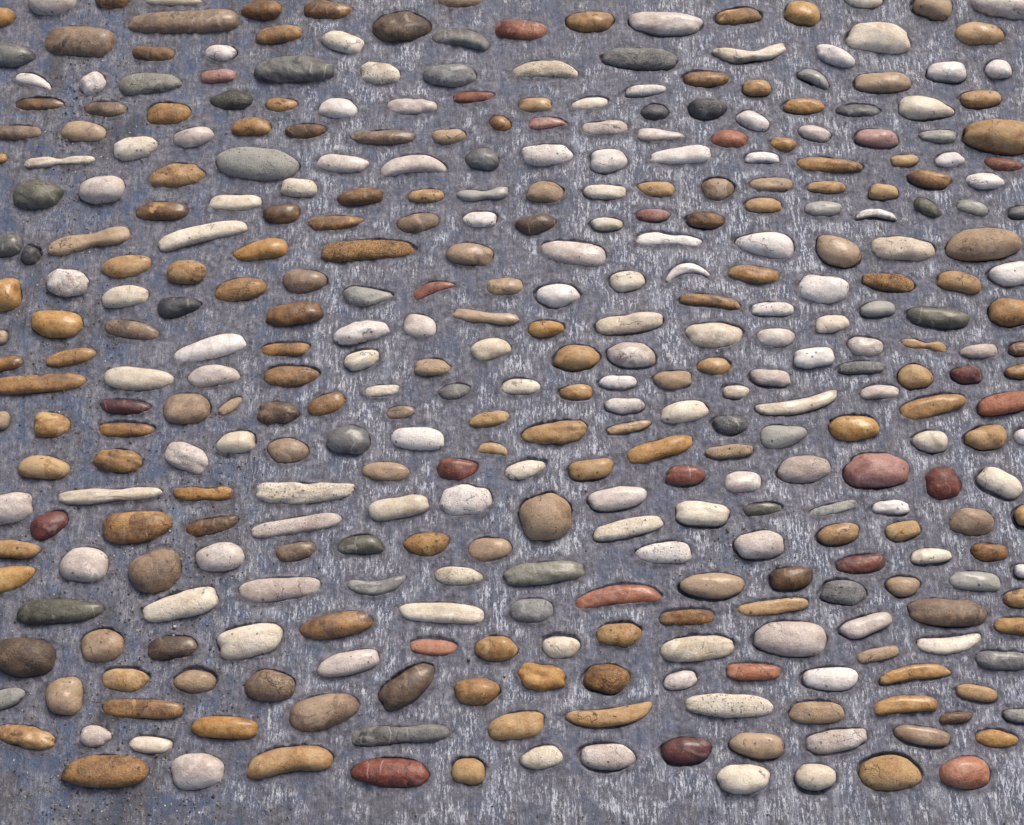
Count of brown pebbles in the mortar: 169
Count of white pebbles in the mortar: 127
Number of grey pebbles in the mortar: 44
